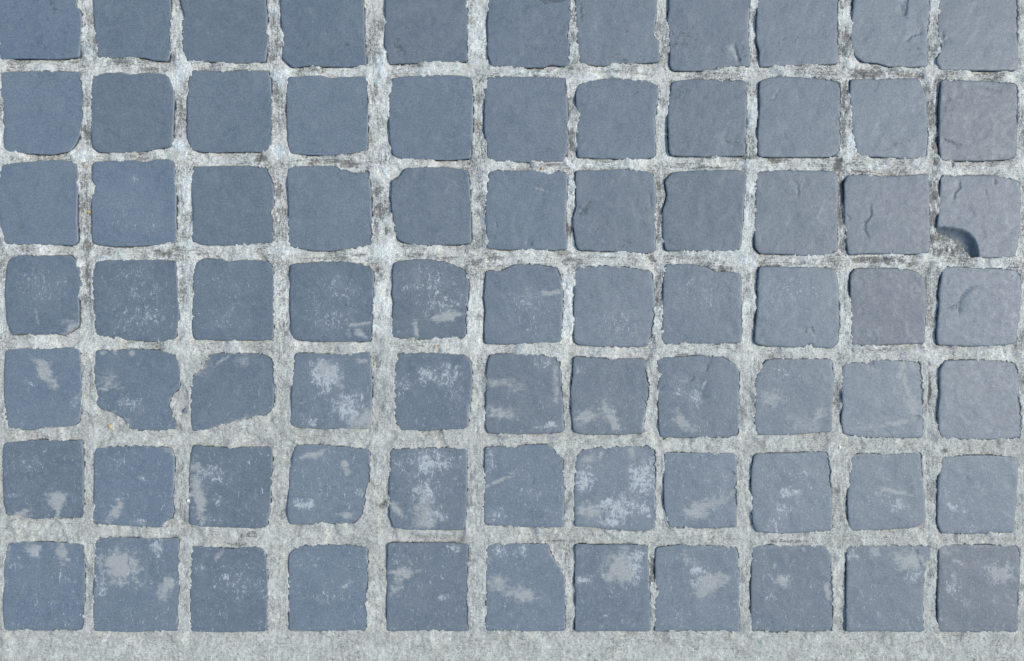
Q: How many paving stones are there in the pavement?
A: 77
